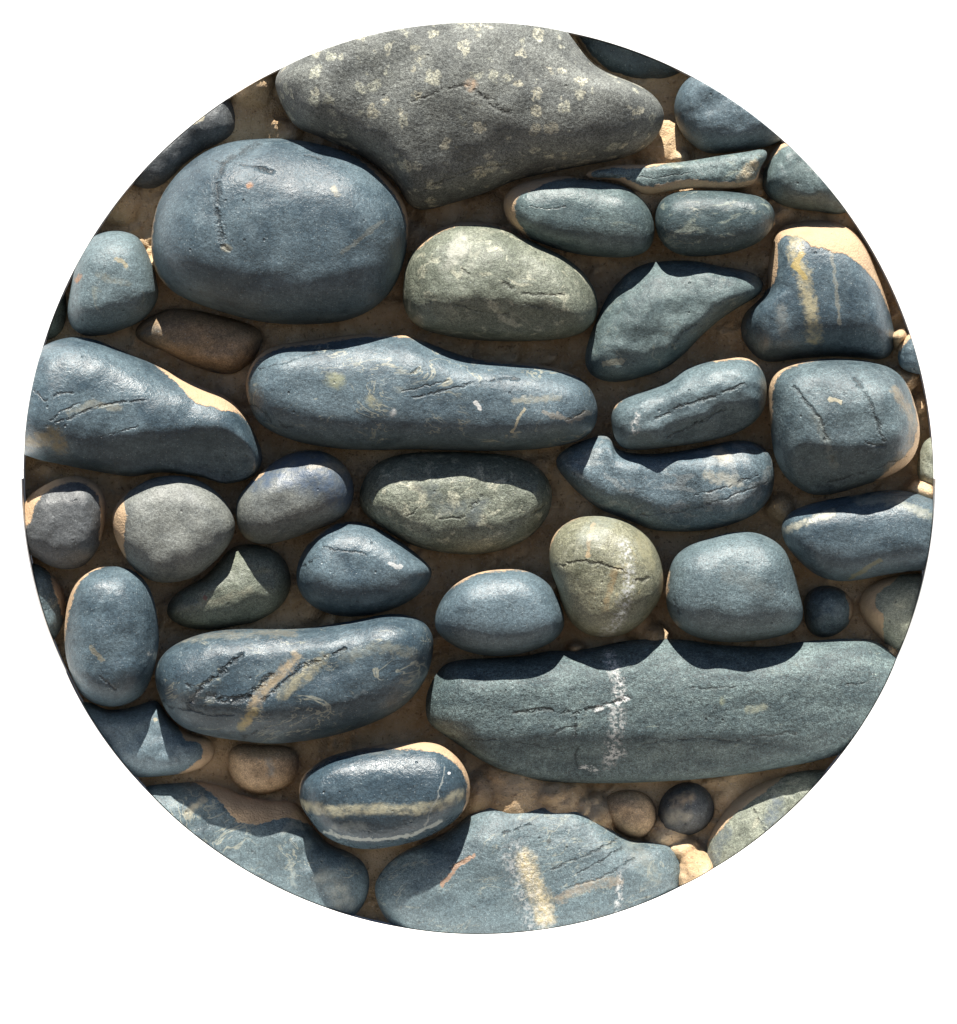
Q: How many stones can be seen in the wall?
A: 46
